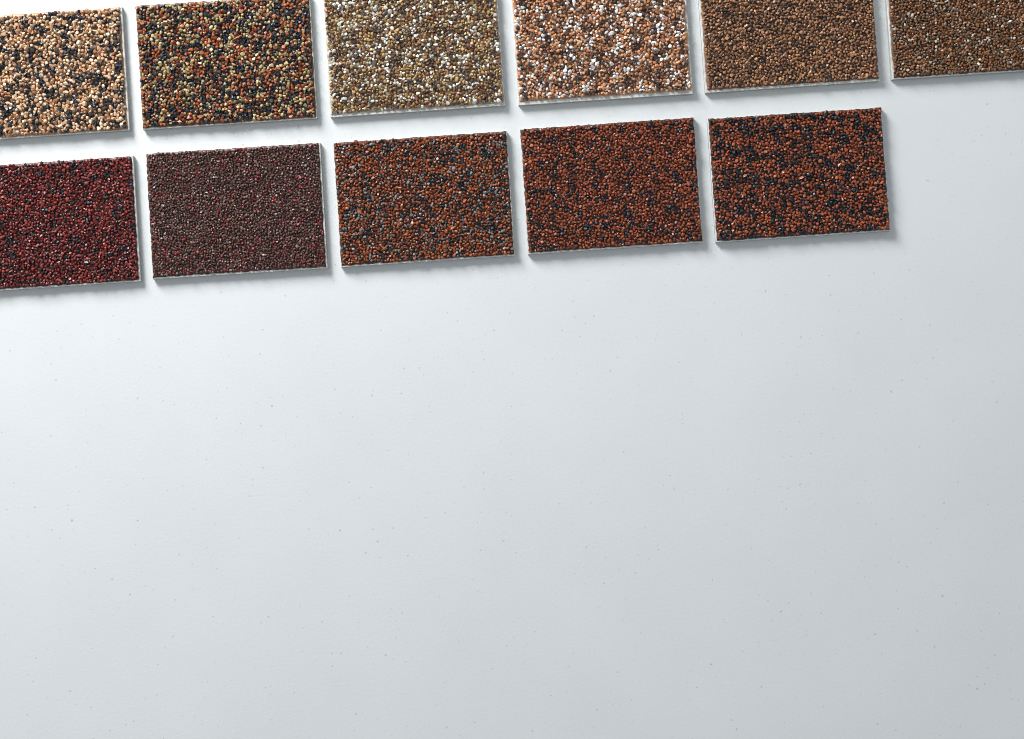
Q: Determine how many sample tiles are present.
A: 11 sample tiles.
